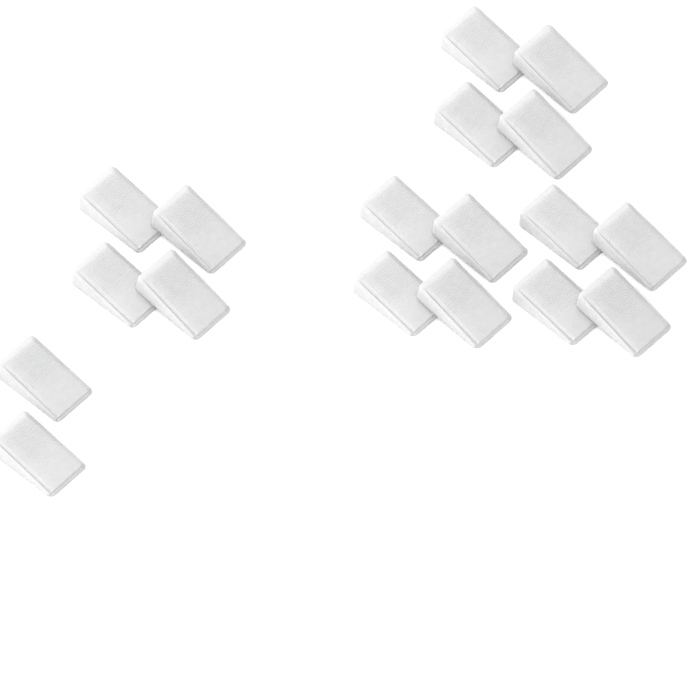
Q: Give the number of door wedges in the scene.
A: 18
